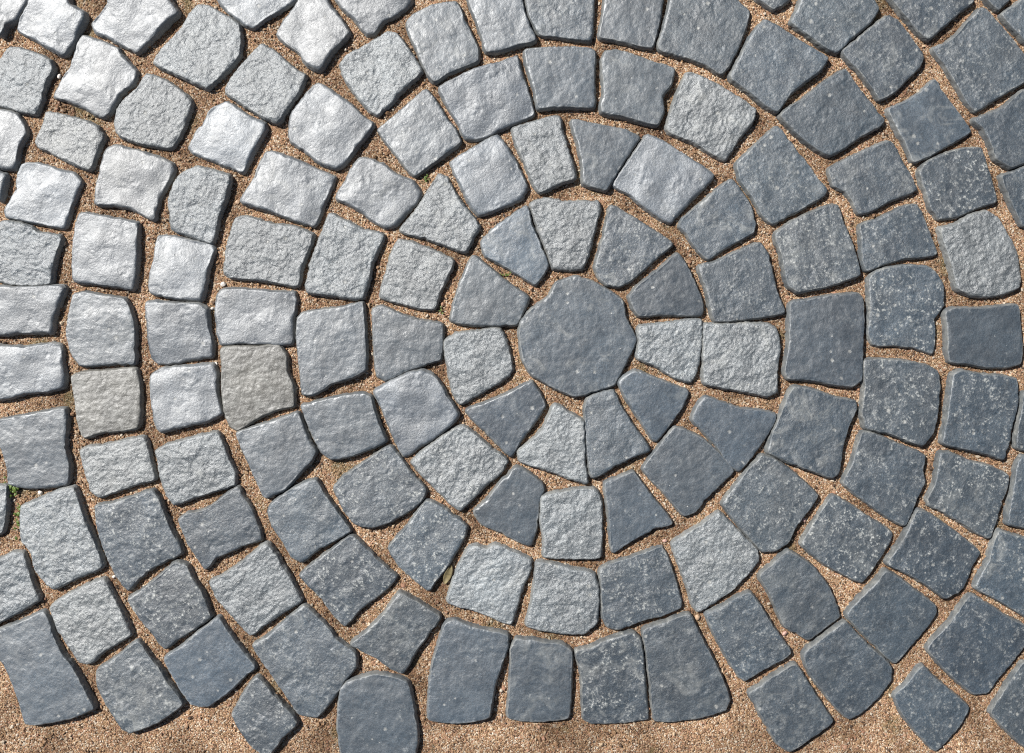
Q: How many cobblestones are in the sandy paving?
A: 147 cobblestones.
